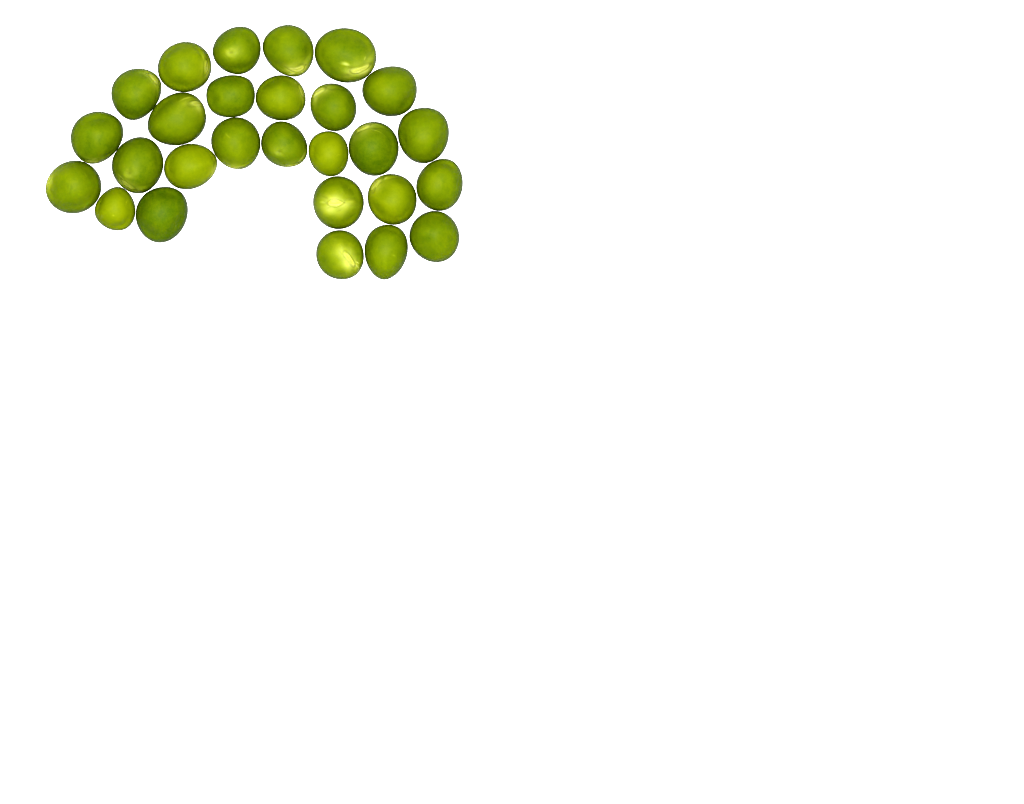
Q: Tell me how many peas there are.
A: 27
